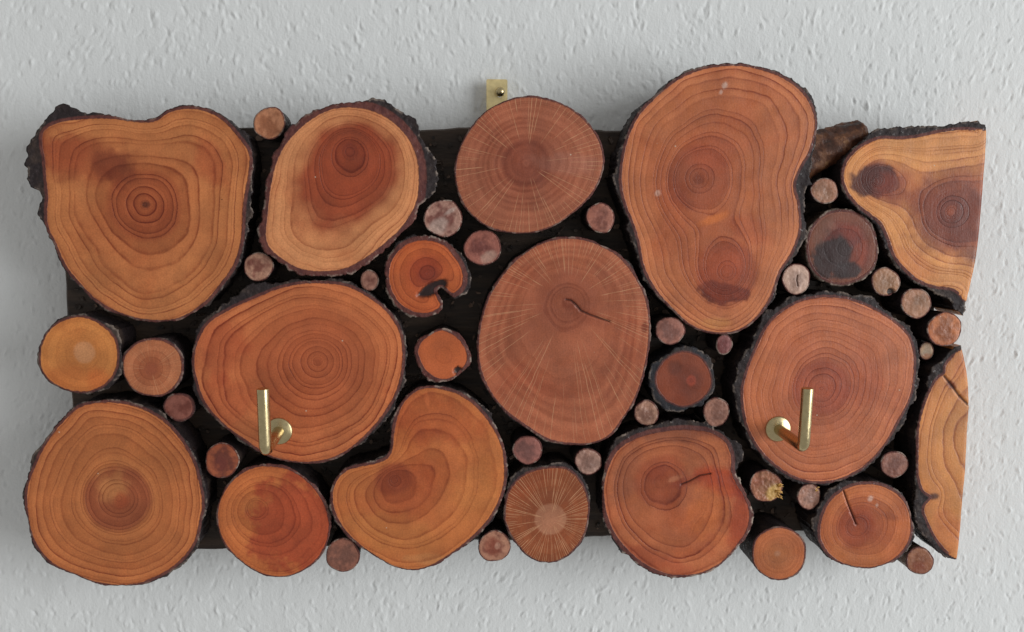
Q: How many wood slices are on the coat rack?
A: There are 48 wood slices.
